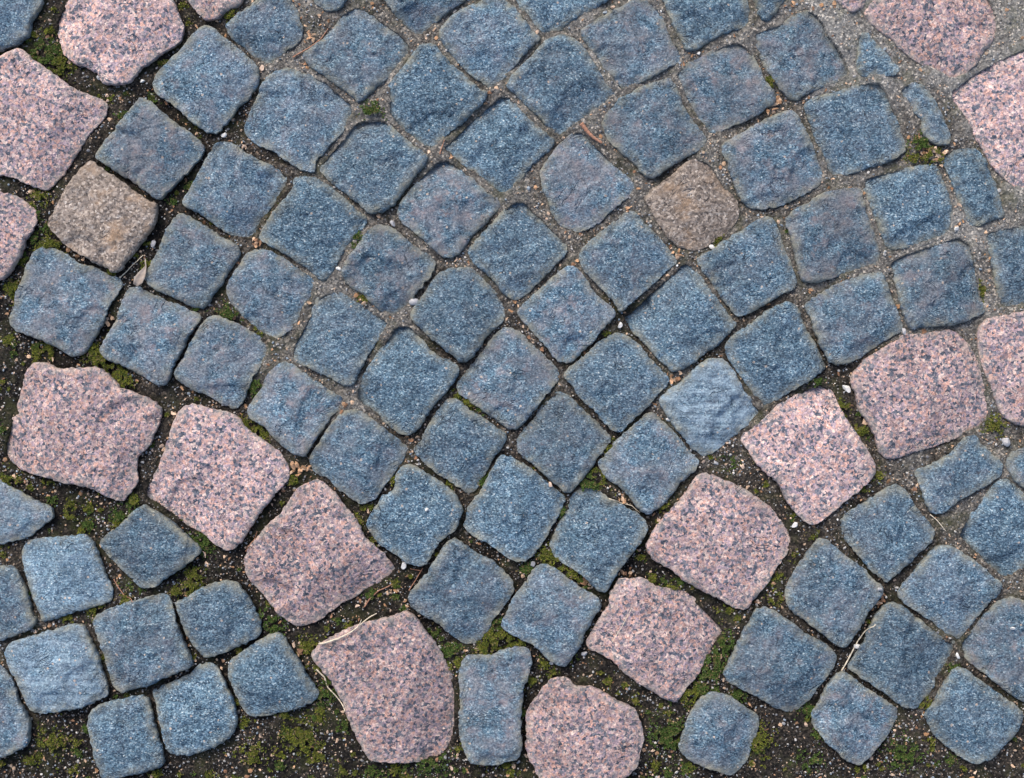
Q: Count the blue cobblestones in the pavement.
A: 86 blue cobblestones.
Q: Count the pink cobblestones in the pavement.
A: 17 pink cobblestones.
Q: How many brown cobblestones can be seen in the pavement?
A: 2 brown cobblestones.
